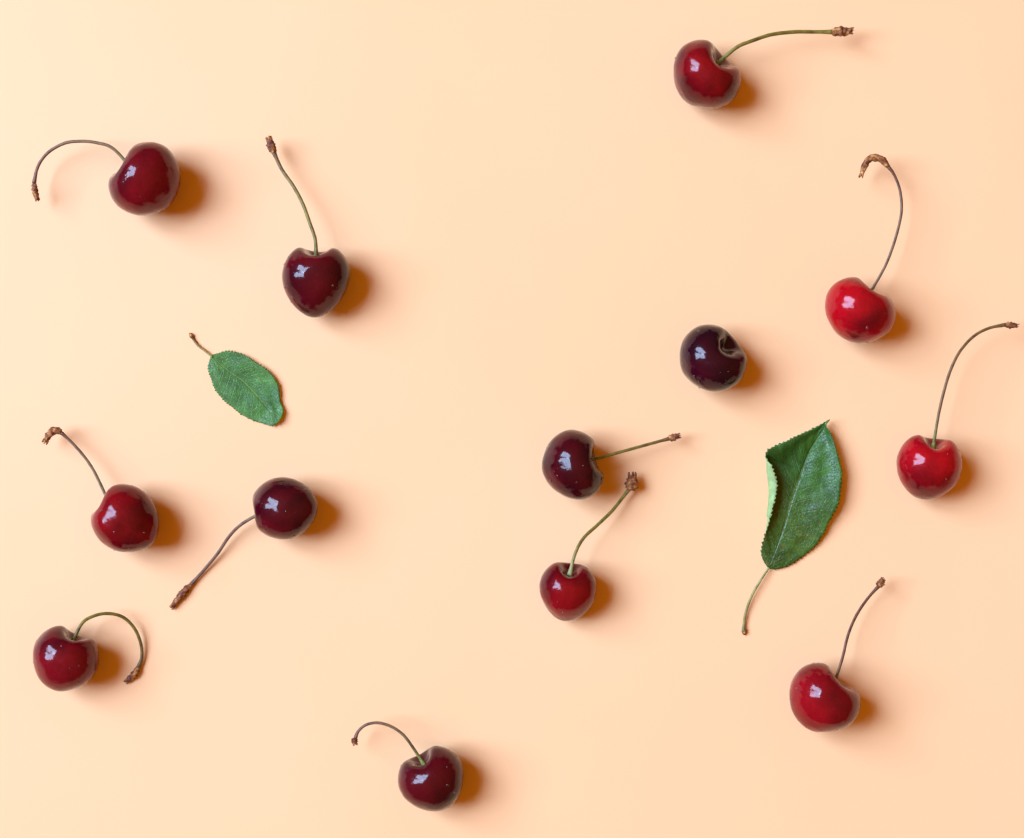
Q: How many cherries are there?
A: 13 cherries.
